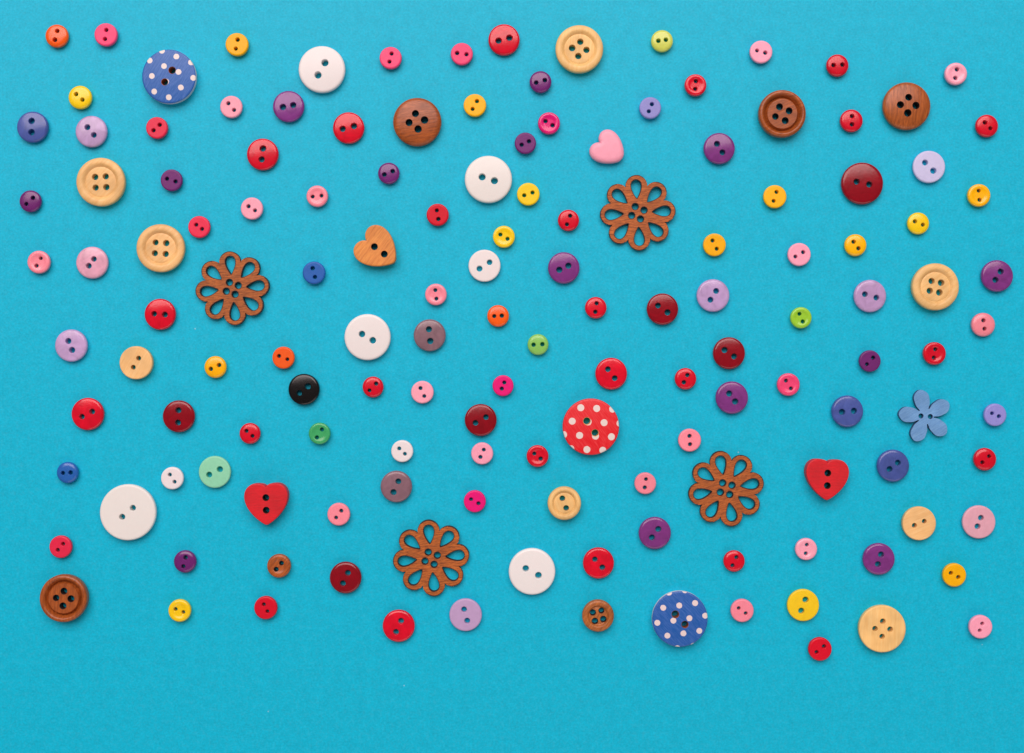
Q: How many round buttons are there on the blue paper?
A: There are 136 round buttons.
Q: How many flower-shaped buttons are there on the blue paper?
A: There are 5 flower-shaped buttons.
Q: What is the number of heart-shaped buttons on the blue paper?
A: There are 4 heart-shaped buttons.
